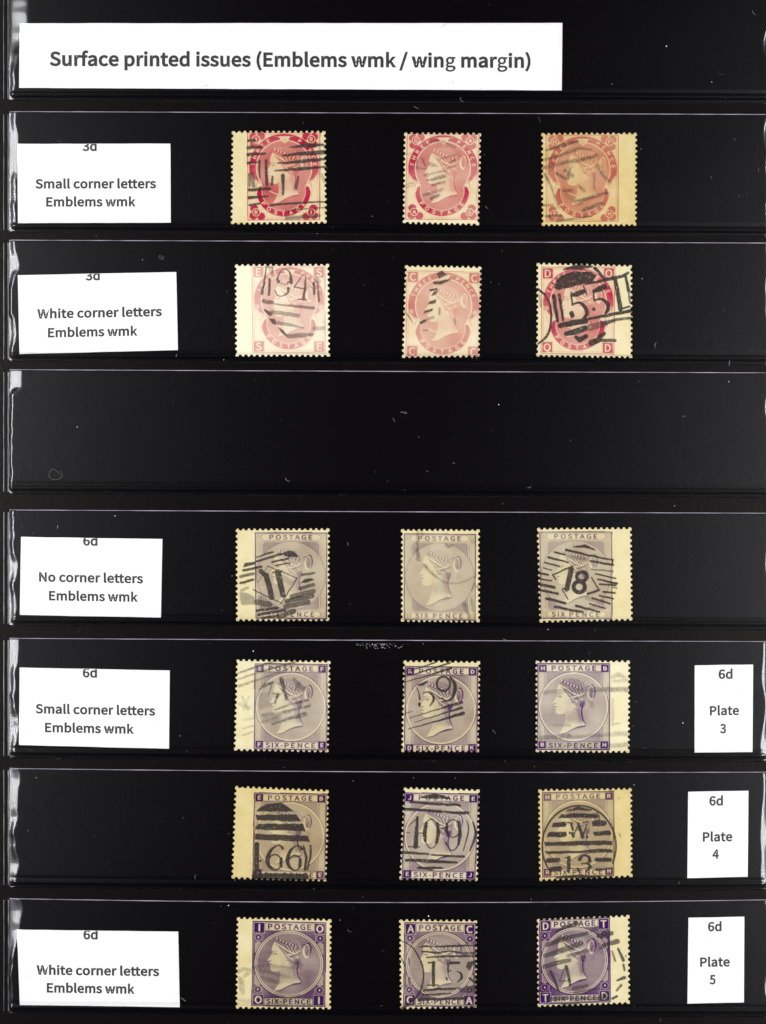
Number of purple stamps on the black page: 12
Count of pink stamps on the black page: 6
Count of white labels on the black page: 9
